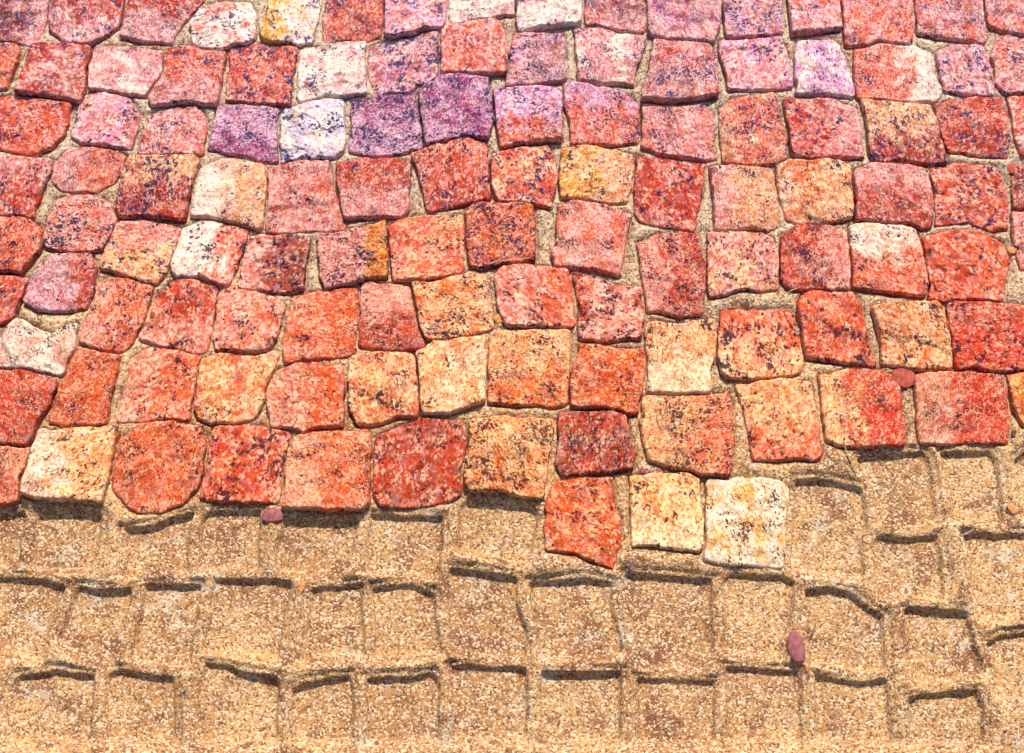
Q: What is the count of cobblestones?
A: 118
